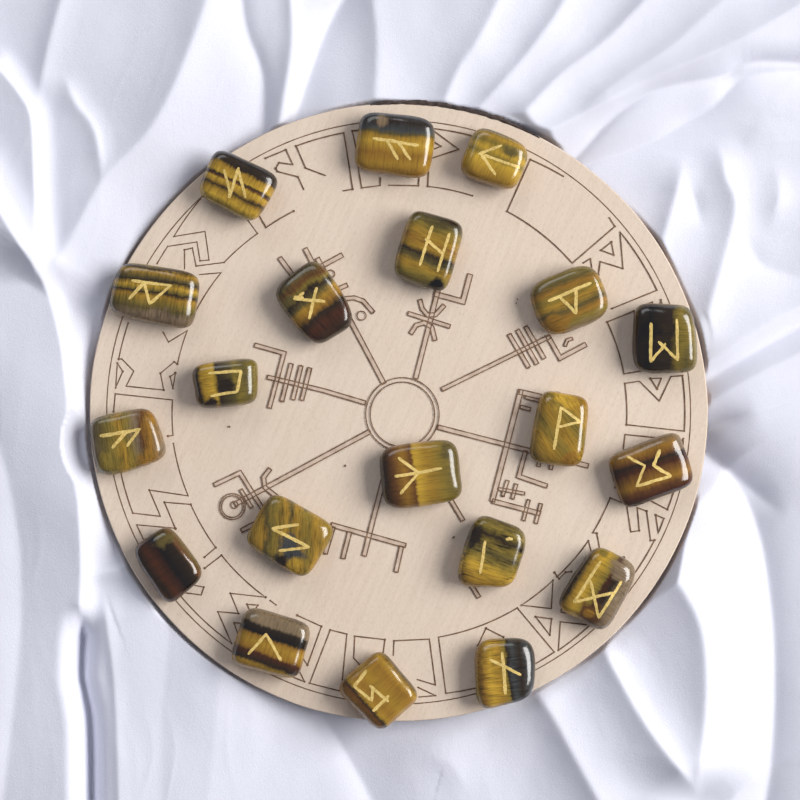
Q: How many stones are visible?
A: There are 20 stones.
